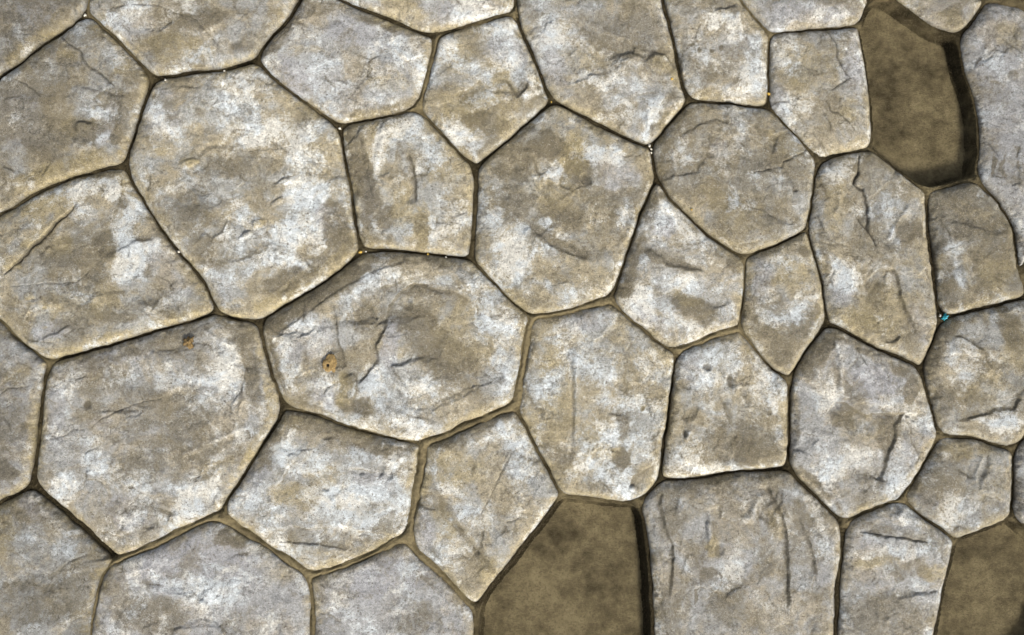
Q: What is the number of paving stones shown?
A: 37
